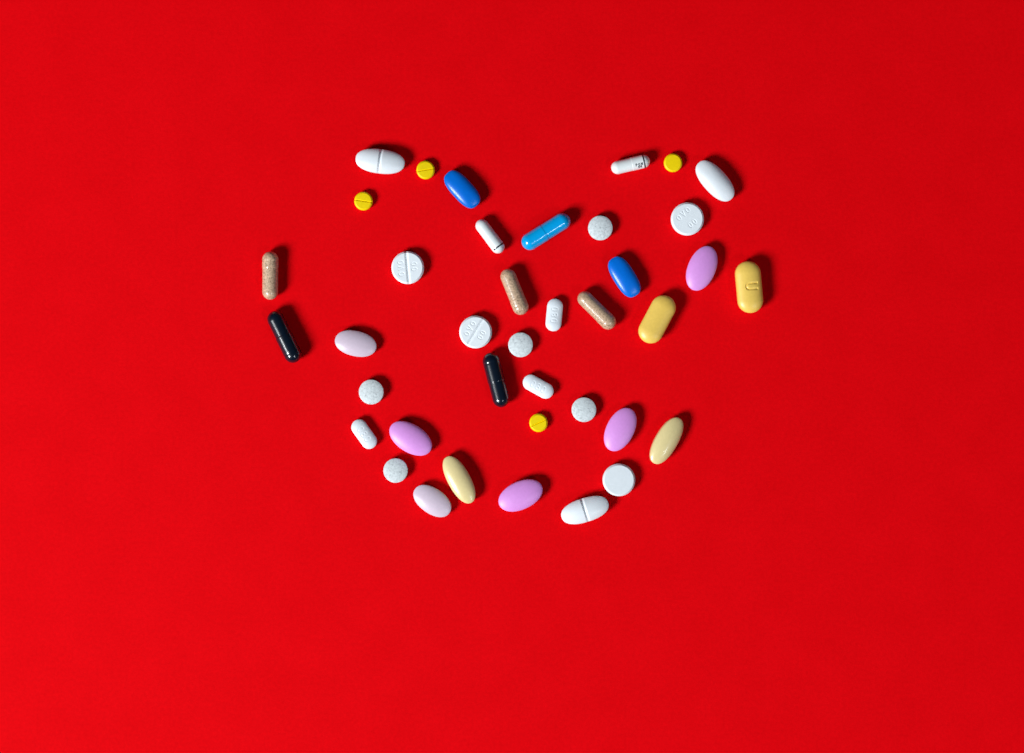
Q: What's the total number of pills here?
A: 39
